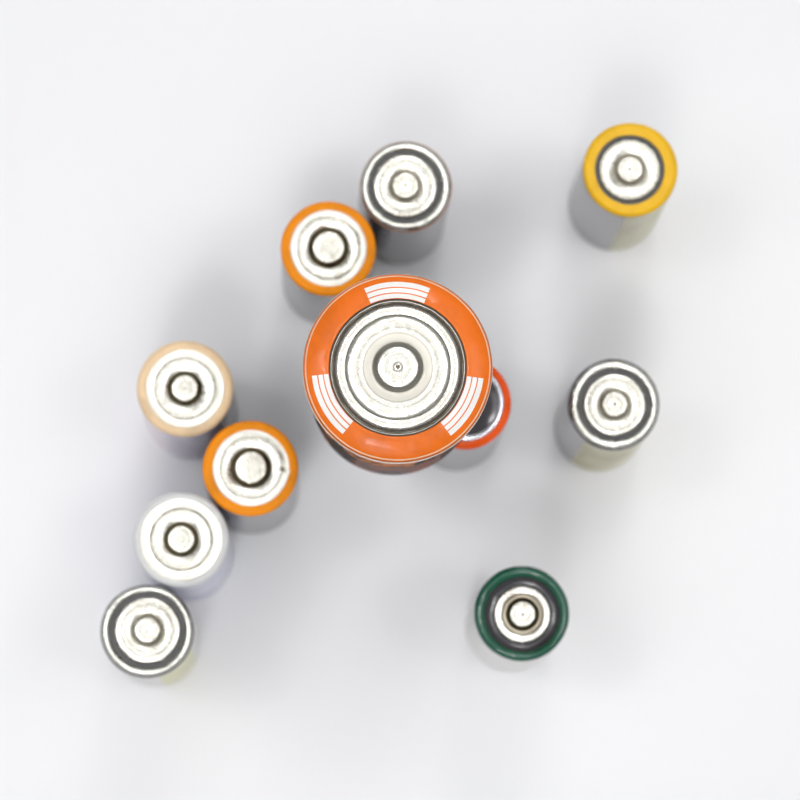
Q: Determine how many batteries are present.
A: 11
